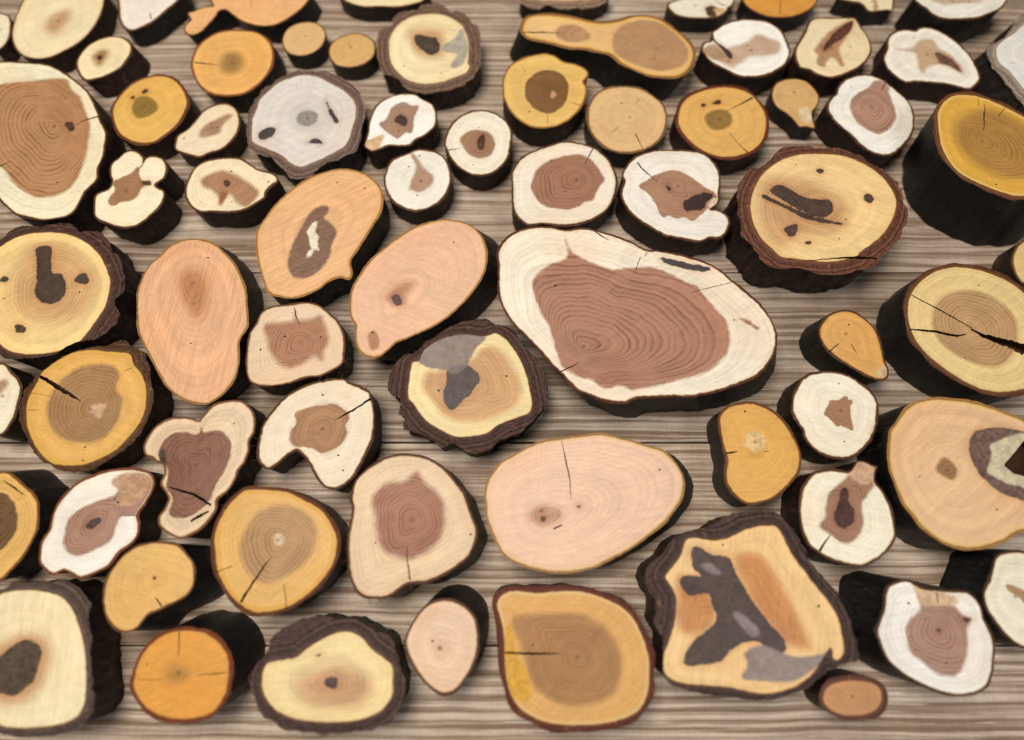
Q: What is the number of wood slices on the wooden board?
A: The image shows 71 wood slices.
